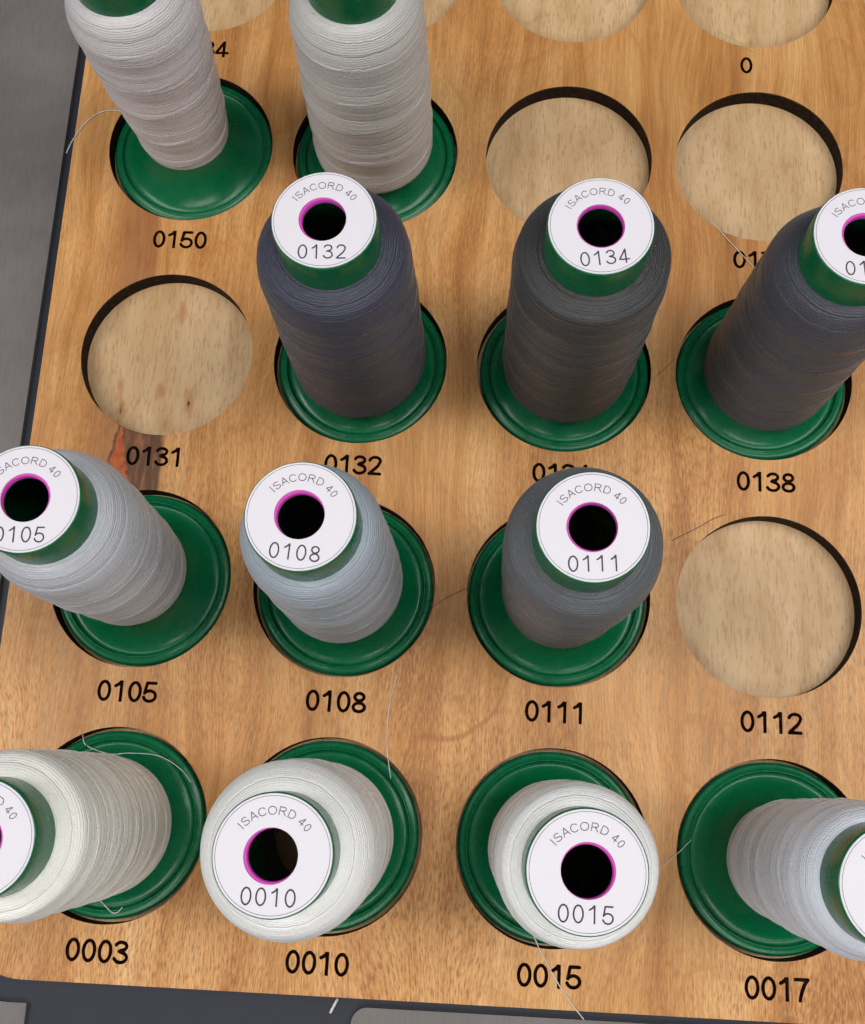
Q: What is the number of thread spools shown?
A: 12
